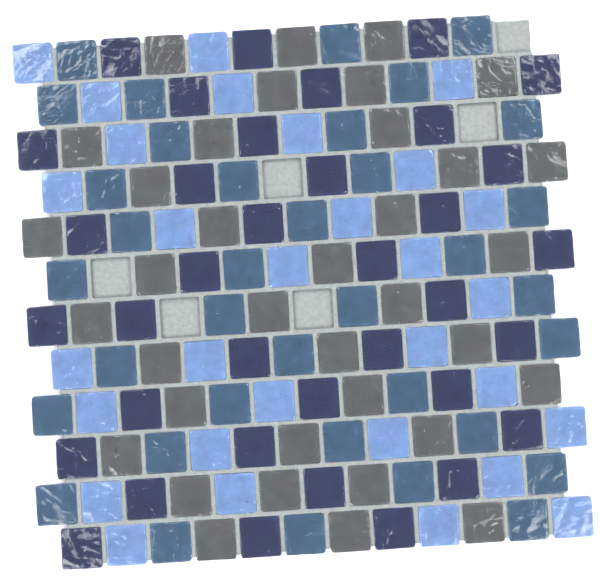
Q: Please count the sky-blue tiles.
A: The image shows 30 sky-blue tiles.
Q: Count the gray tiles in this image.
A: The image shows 36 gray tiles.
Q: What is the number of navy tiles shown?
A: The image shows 36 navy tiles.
